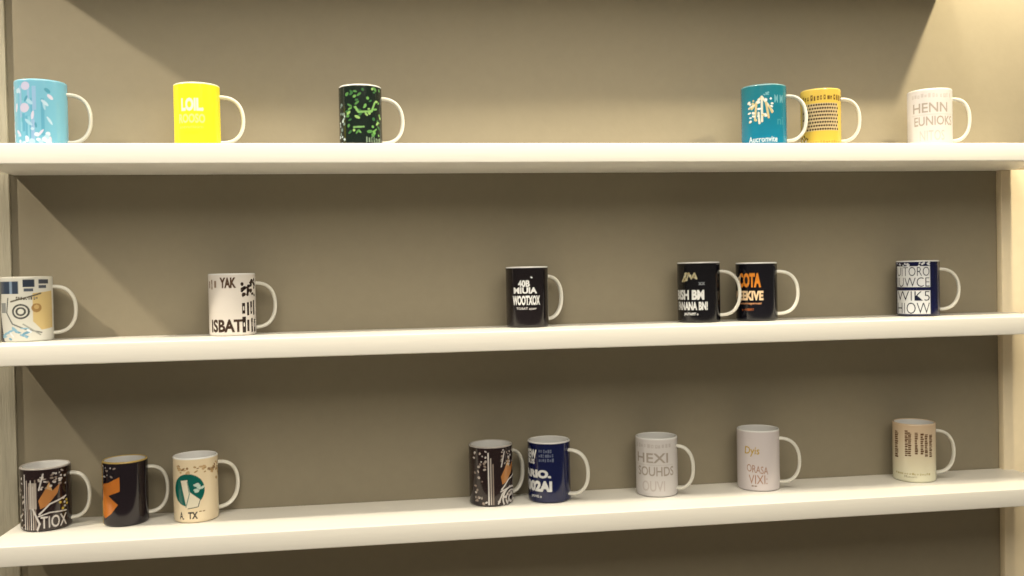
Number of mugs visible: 20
